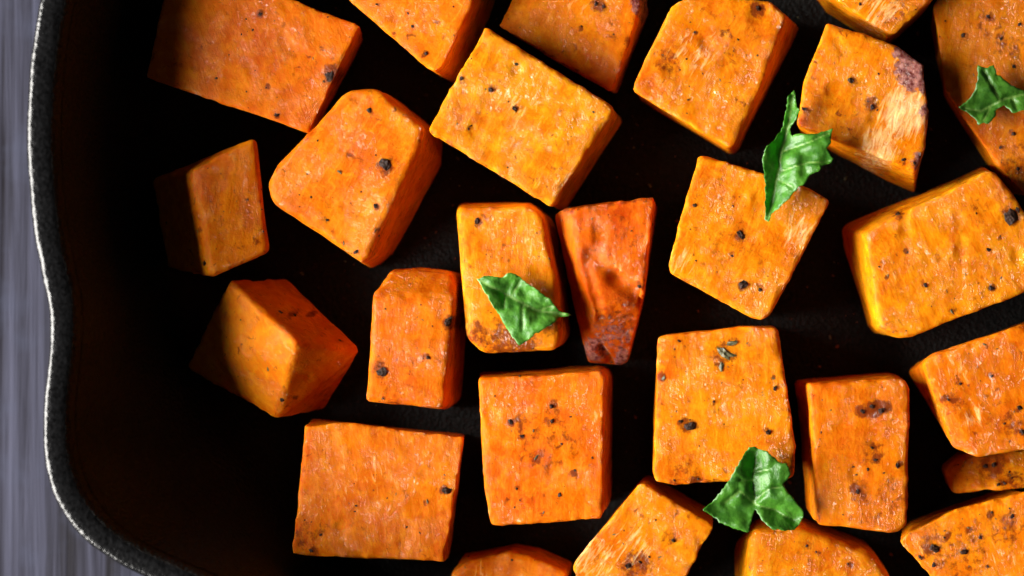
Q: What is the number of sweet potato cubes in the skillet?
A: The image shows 26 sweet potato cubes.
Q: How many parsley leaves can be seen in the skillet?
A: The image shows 4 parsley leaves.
